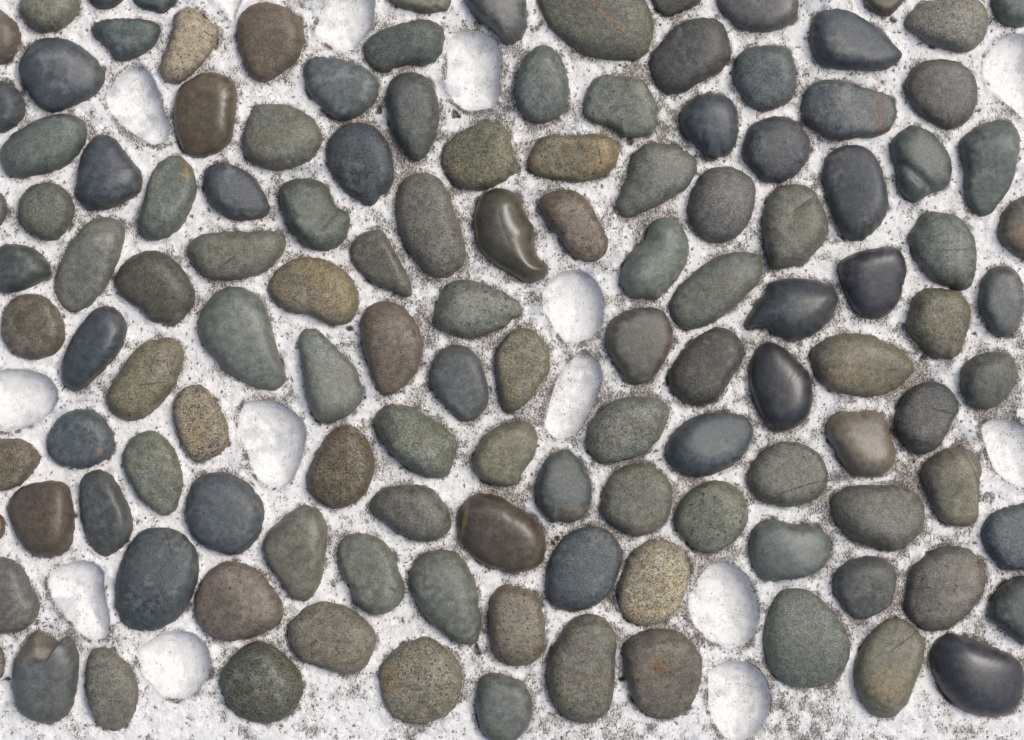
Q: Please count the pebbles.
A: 127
